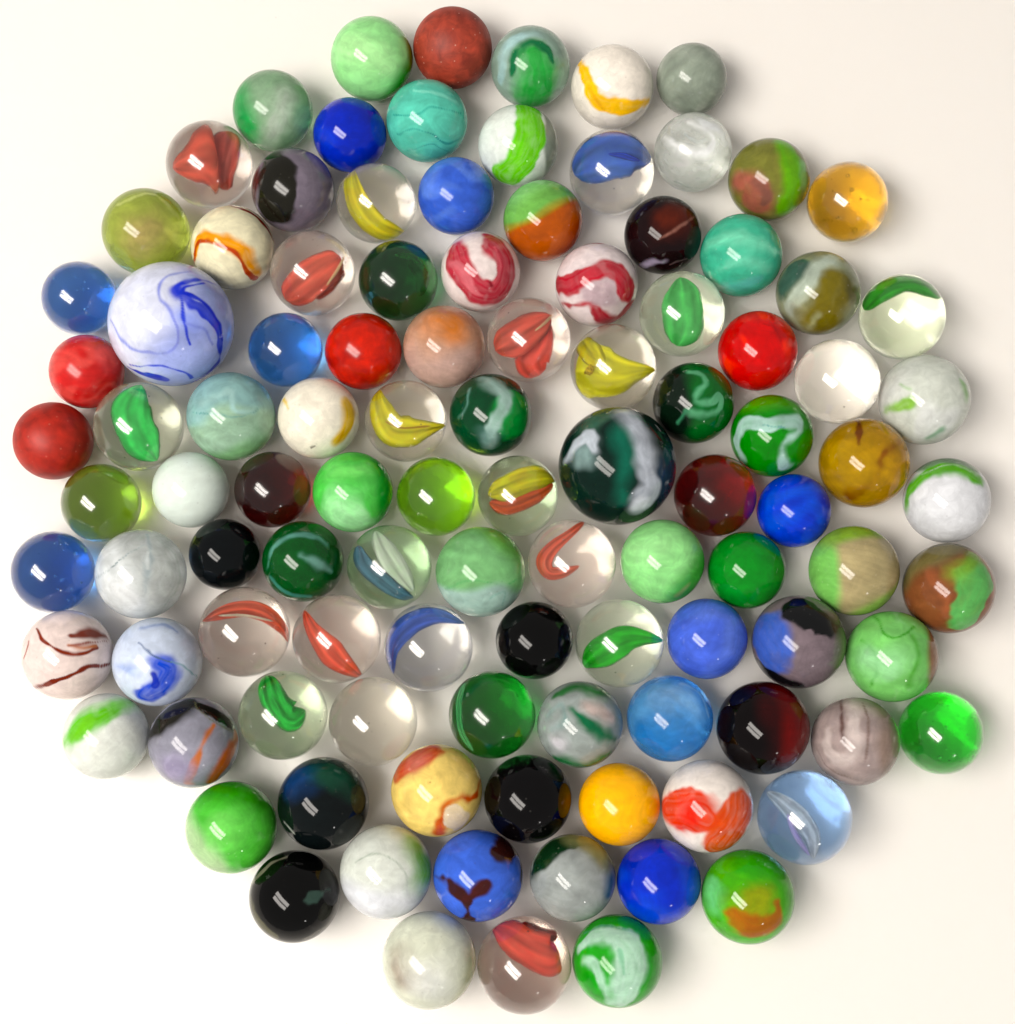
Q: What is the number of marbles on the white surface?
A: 106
